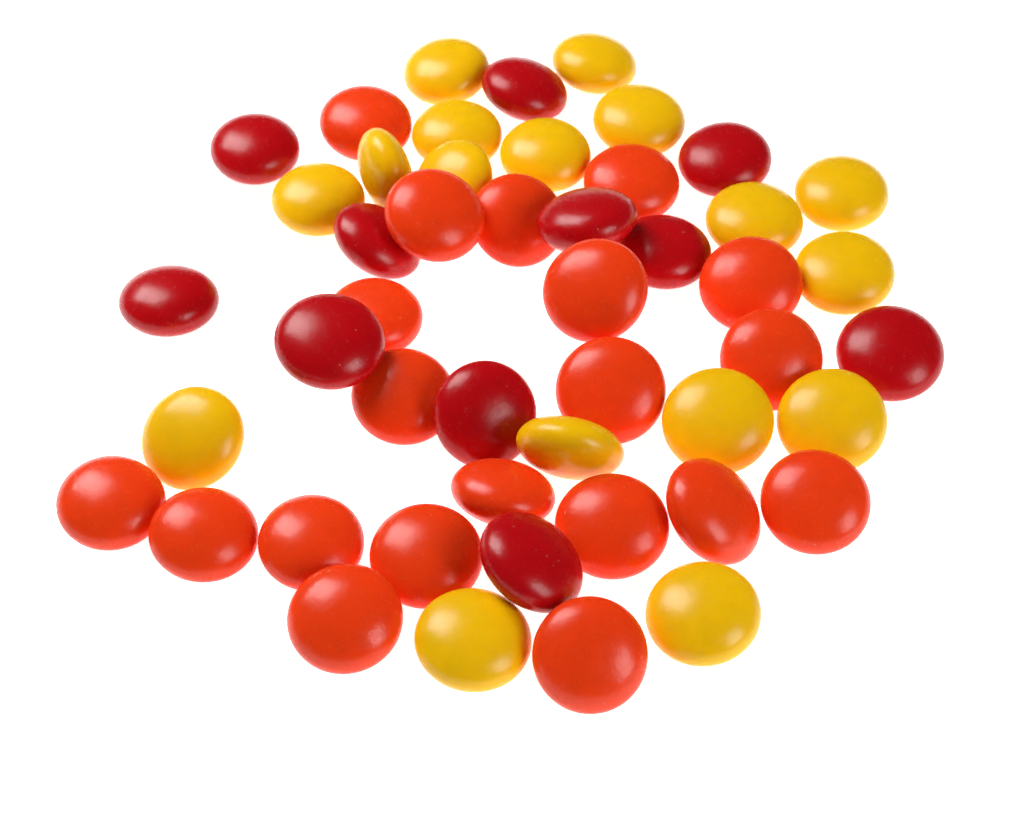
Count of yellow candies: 17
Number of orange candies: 20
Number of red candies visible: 11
